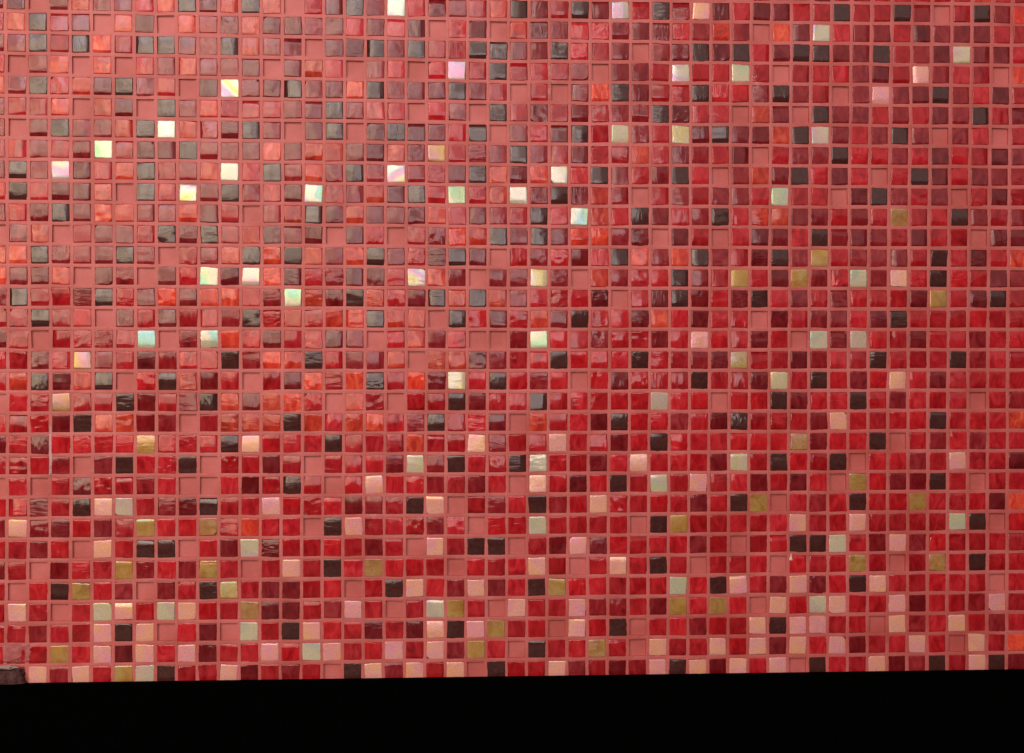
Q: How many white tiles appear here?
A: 54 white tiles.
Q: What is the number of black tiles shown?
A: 181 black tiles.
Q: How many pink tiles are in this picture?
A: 83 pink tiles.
